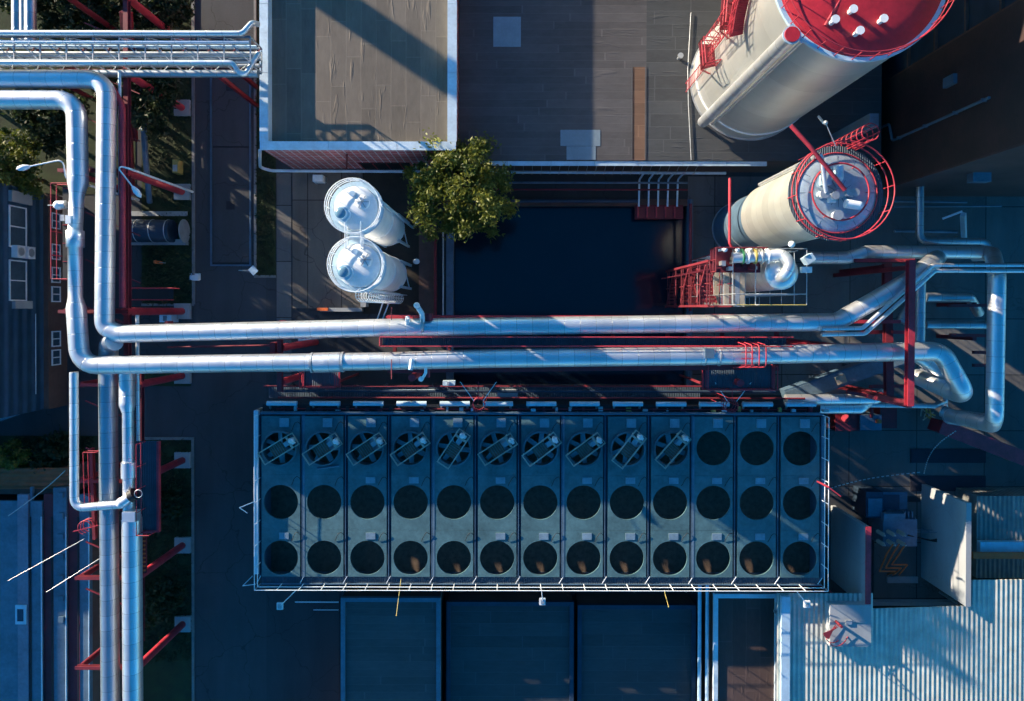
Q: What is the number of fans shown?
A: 10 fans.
